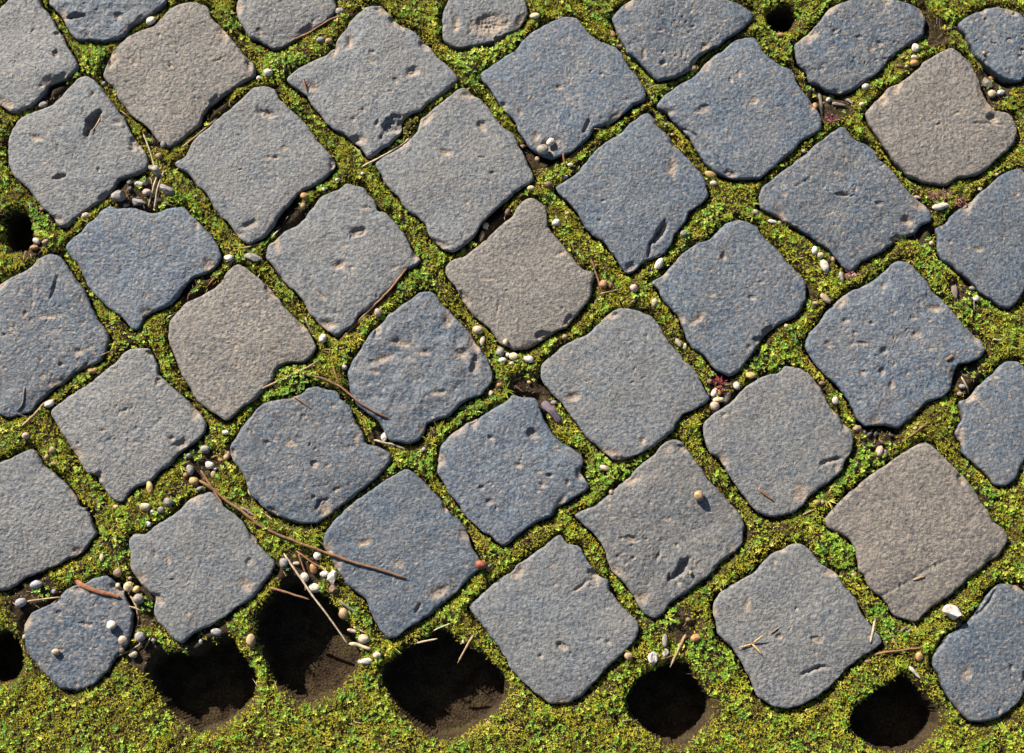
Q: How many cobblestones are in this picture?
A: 41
